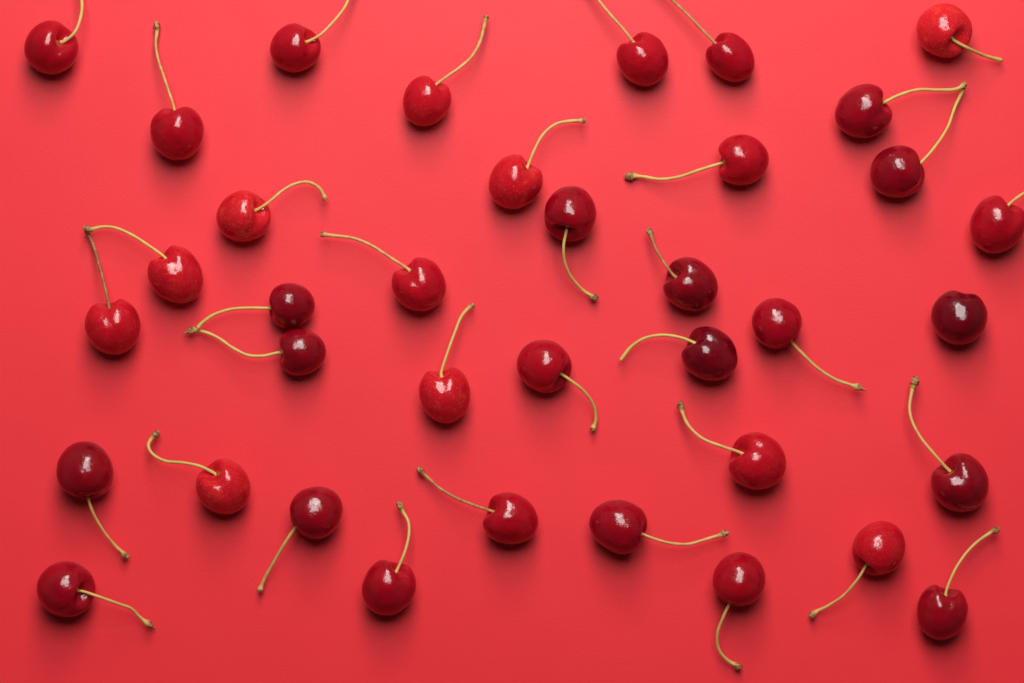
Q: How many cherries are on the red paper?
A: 37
